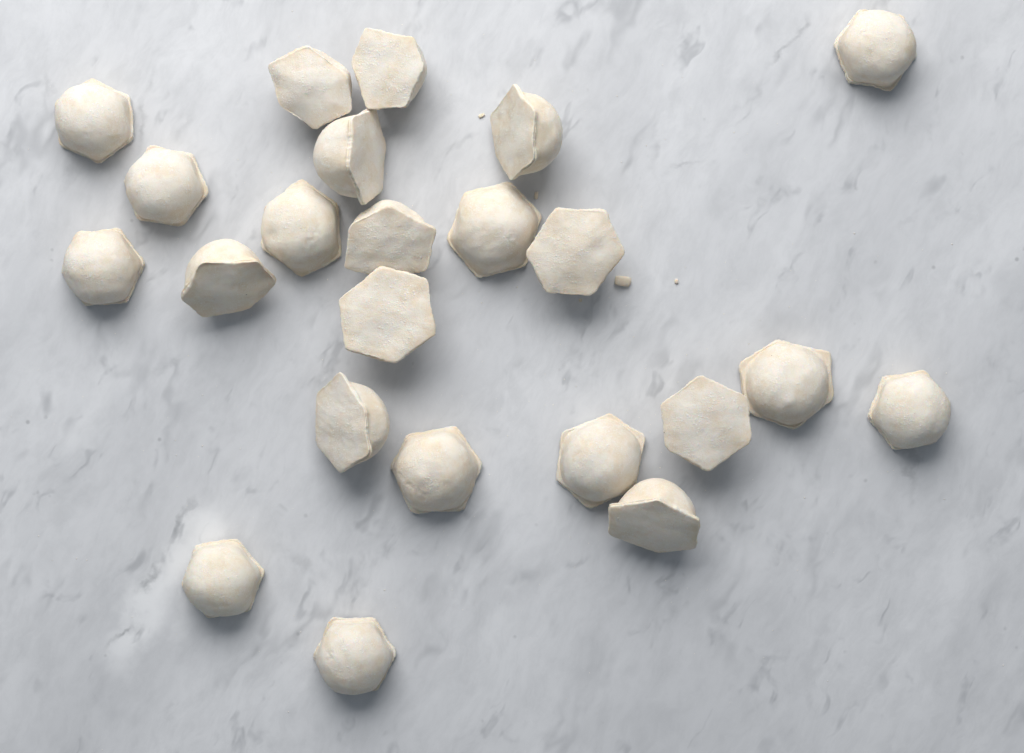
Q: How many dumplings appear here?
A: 23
